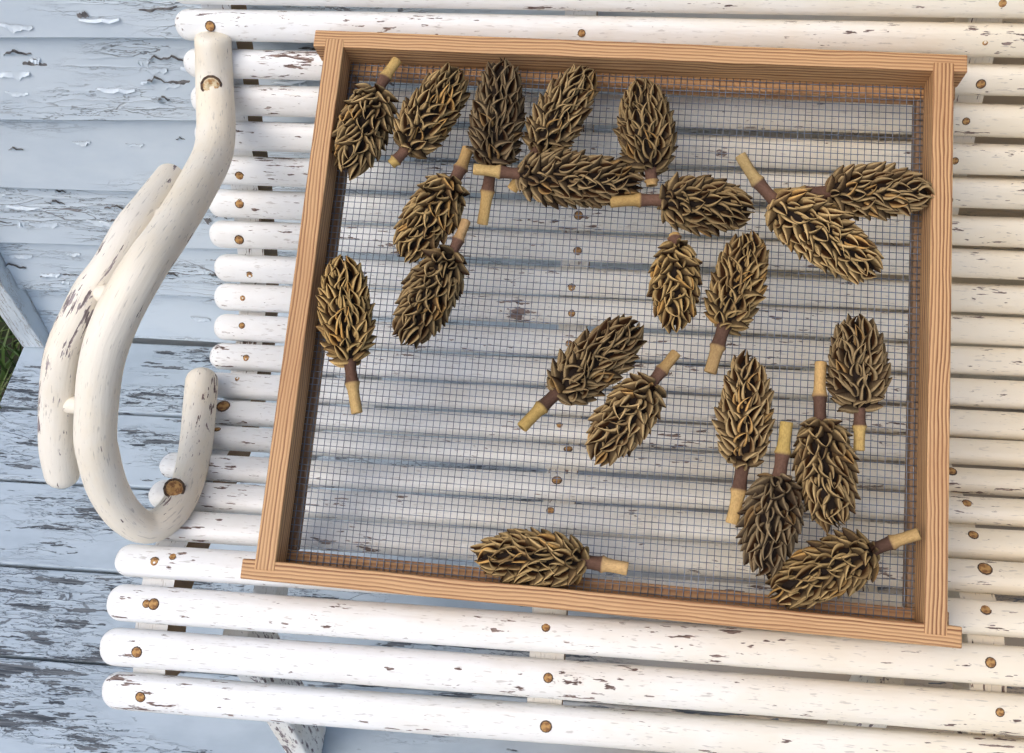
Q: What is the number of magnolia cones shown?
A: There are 22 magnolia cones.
